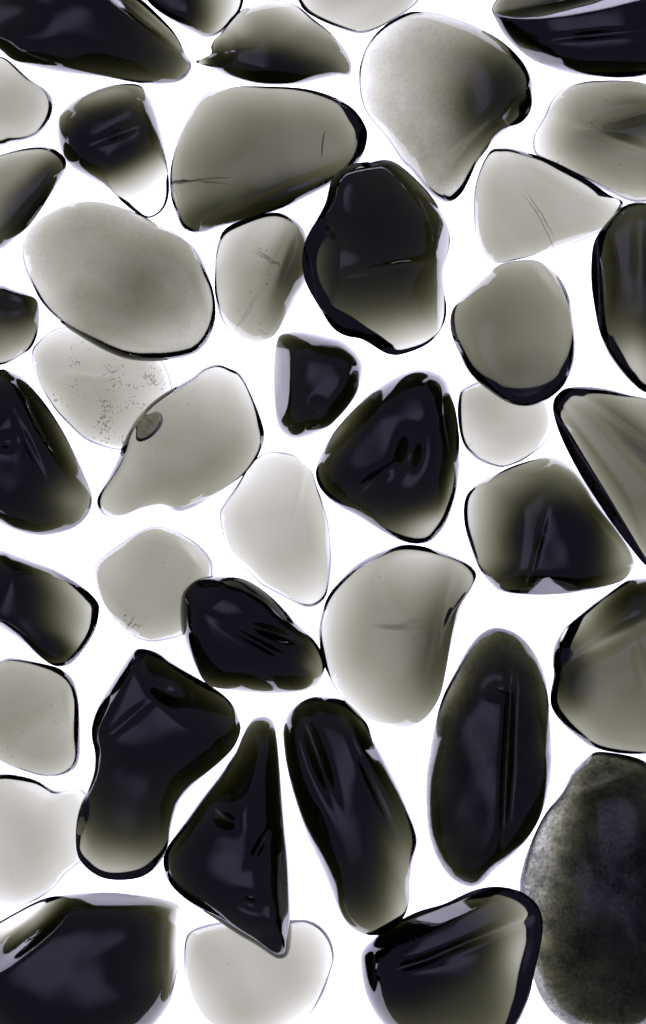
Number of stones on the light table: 42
